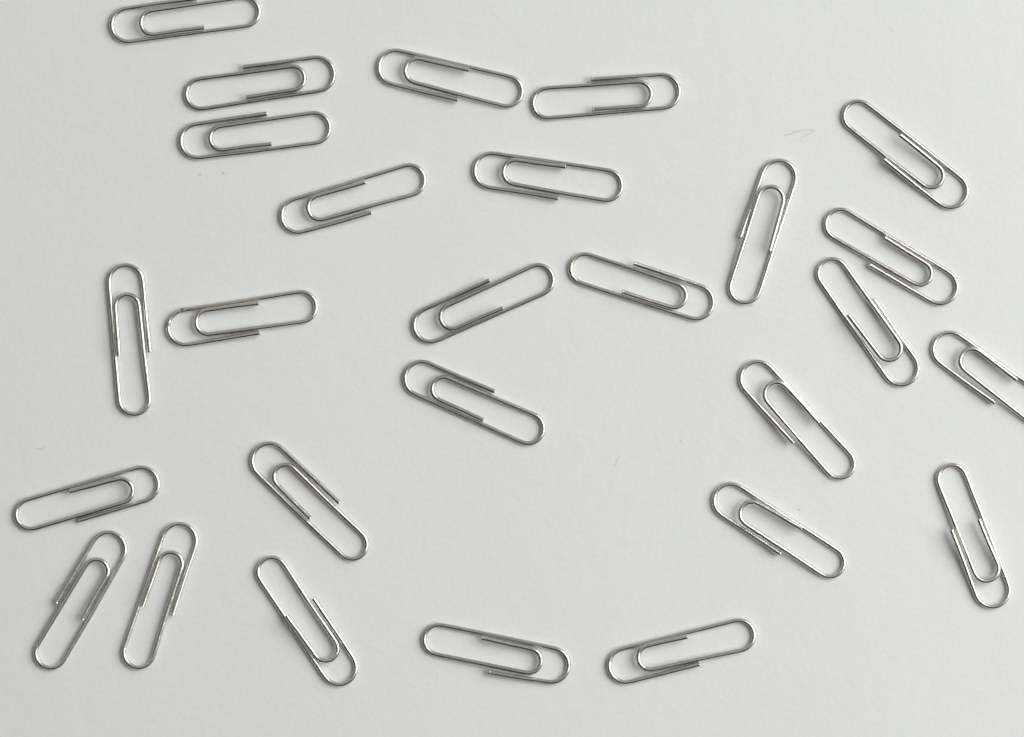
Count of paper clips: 27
